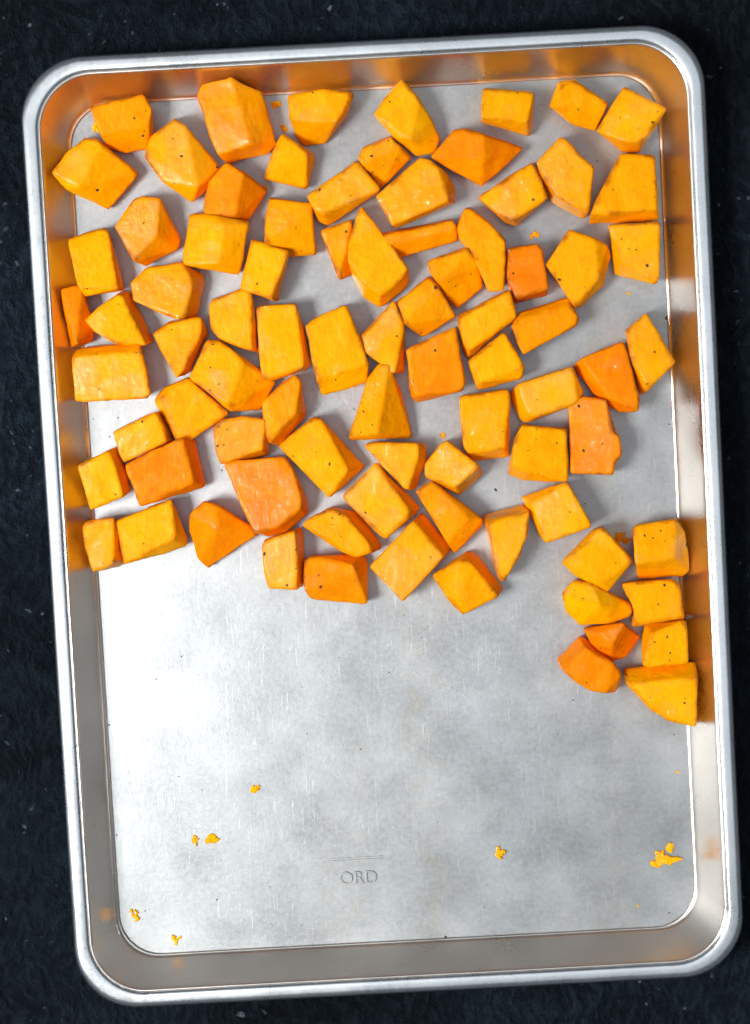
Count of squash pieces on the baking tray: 83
